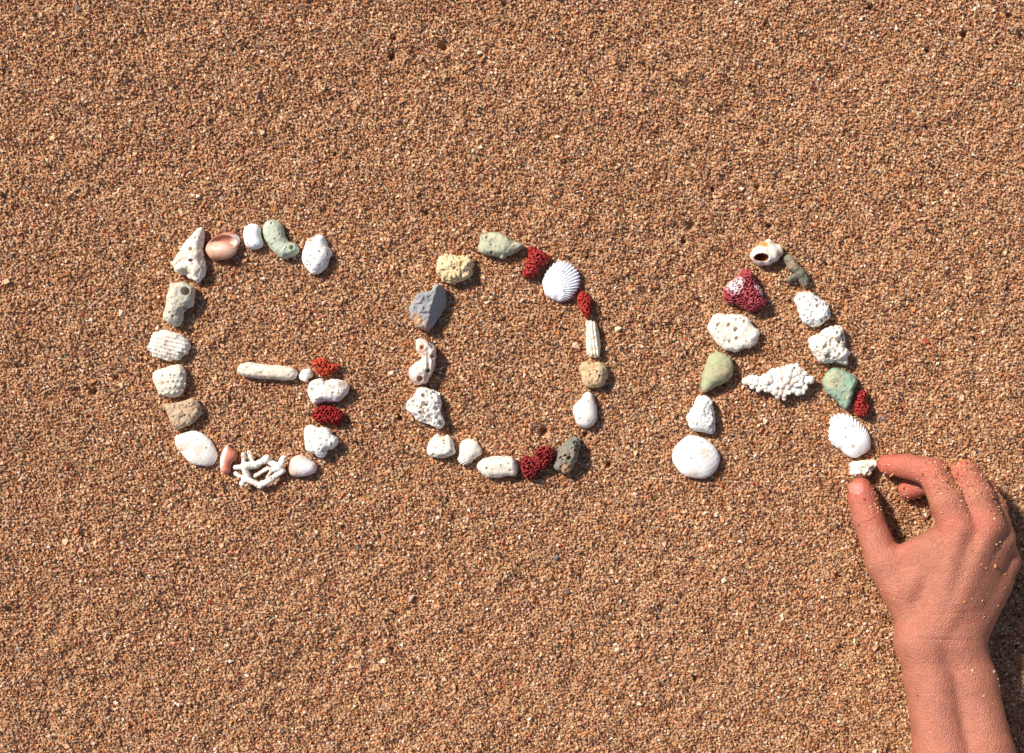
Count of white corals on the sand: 19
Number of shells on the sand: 12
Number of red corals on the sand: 7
